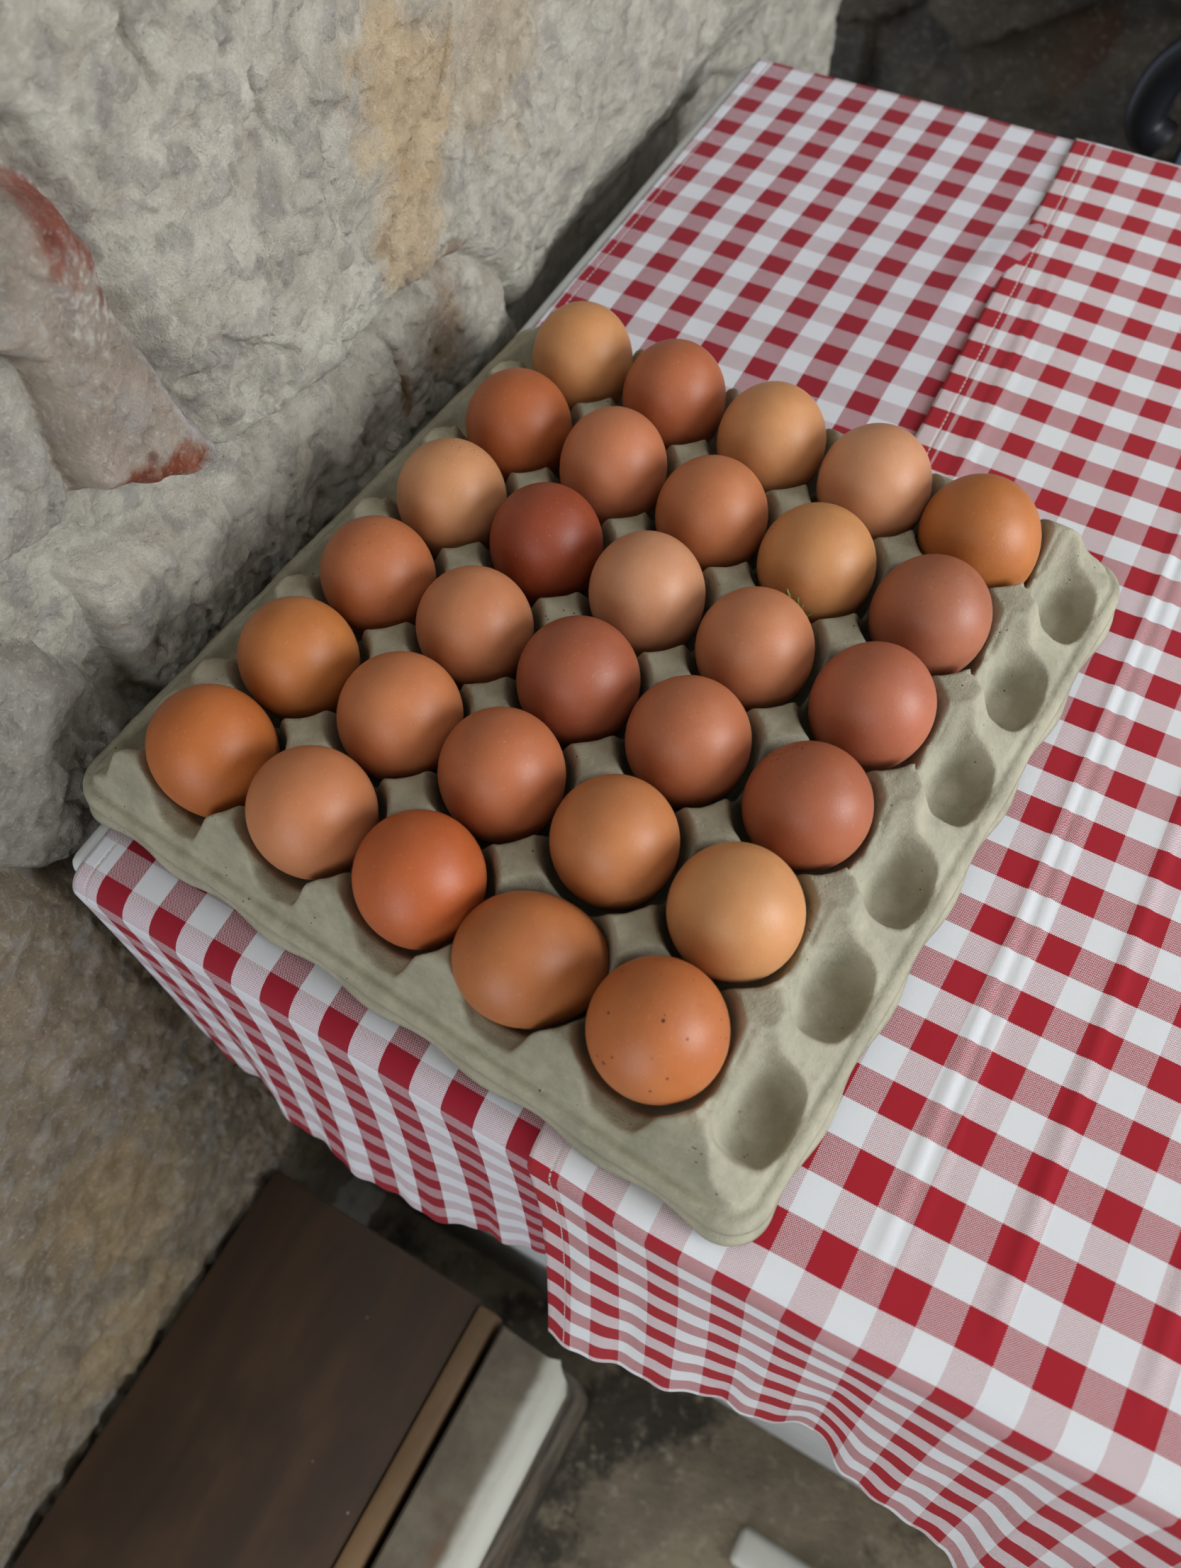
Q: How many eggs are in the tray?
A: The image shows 30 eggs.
